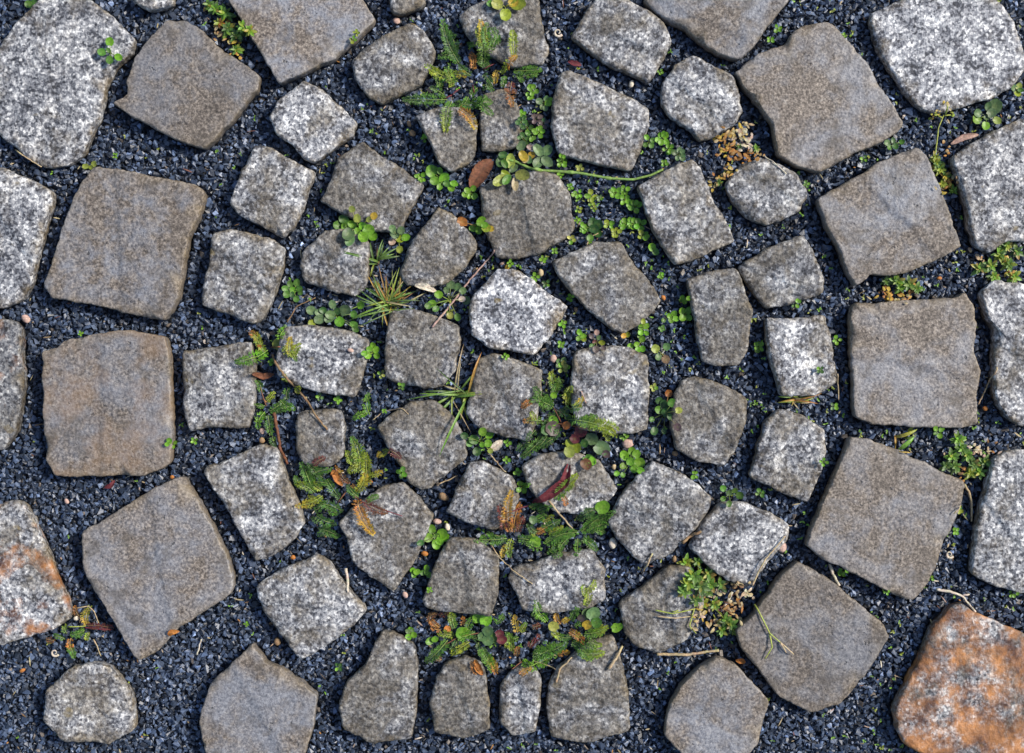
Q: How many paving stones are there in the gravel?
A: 69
